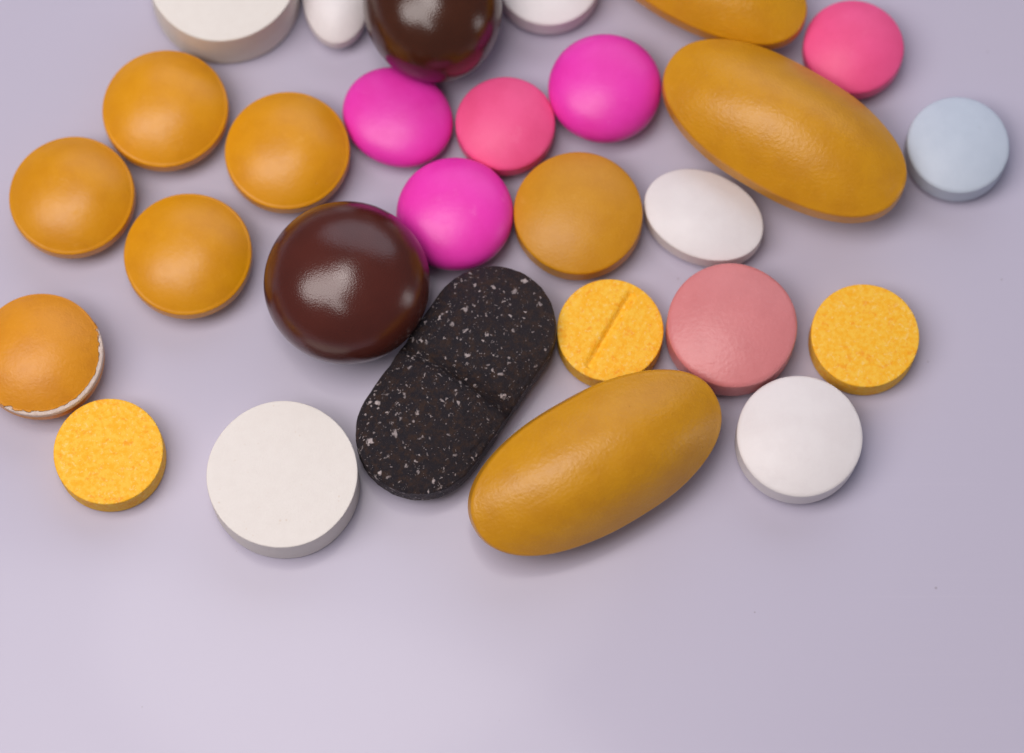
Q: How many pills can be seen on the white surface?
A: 28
